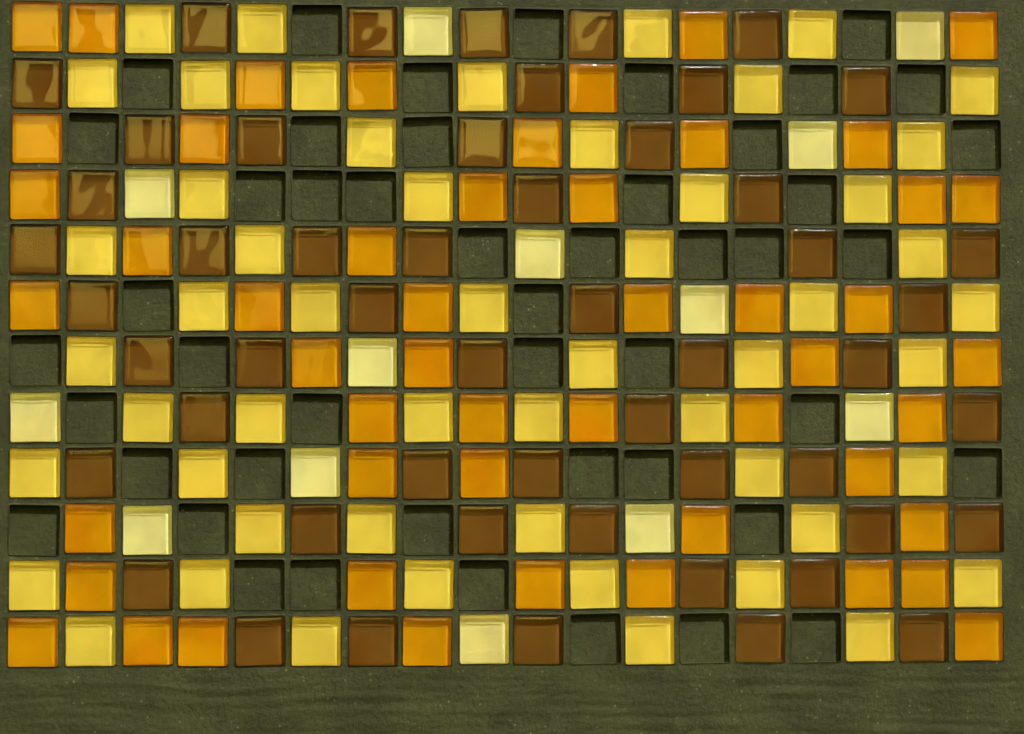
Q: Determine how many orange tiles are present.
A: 51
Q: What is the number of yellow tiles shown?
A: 53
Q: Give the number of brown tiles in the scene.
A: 52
